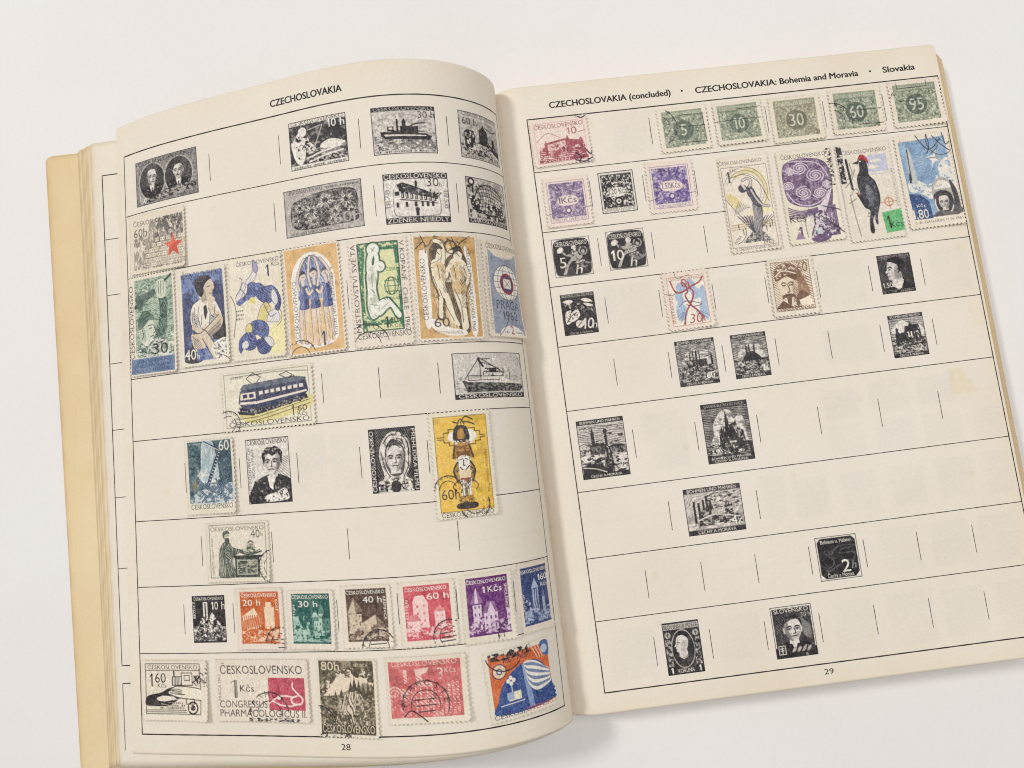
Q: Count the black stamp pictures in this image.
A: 25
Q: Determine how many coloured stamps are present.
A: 37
